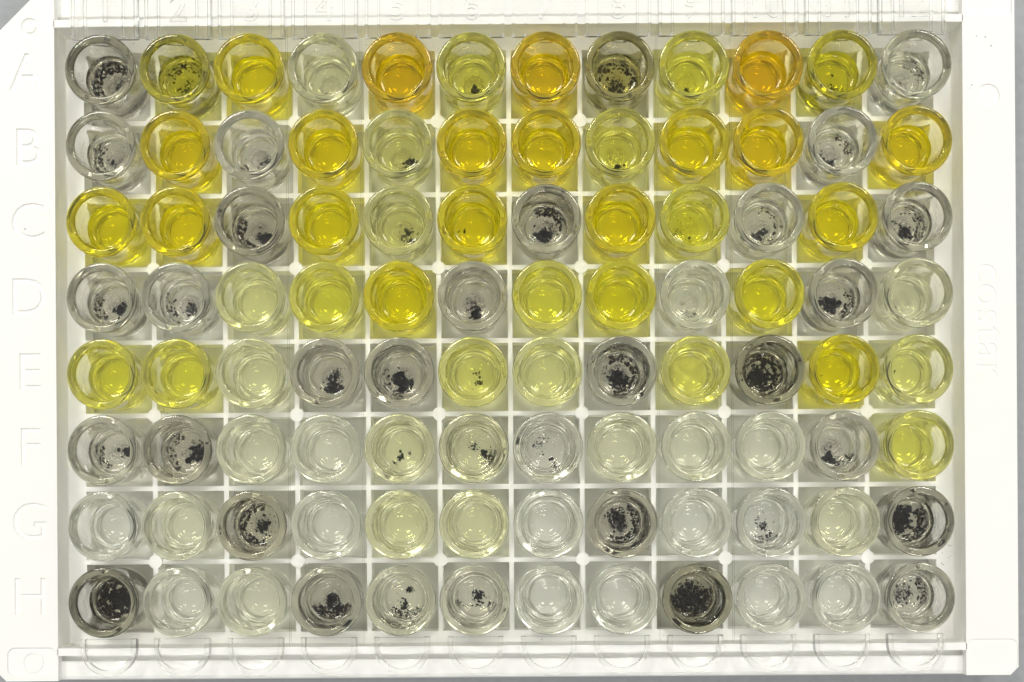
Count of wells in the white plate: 96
